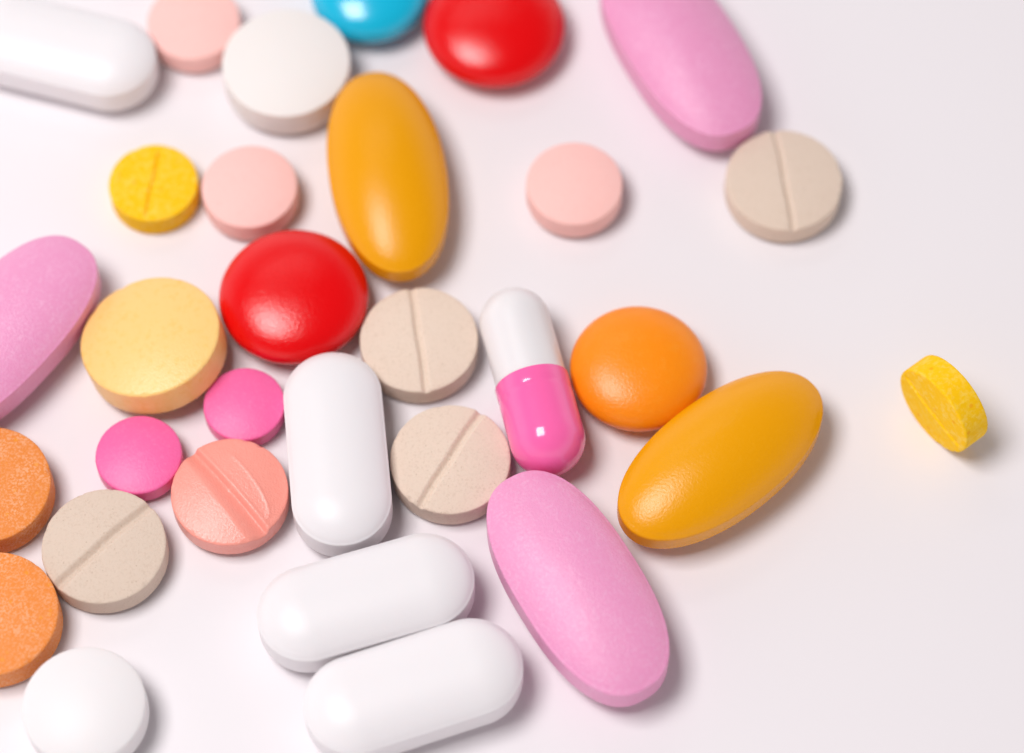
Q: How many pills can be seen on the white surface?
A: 31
